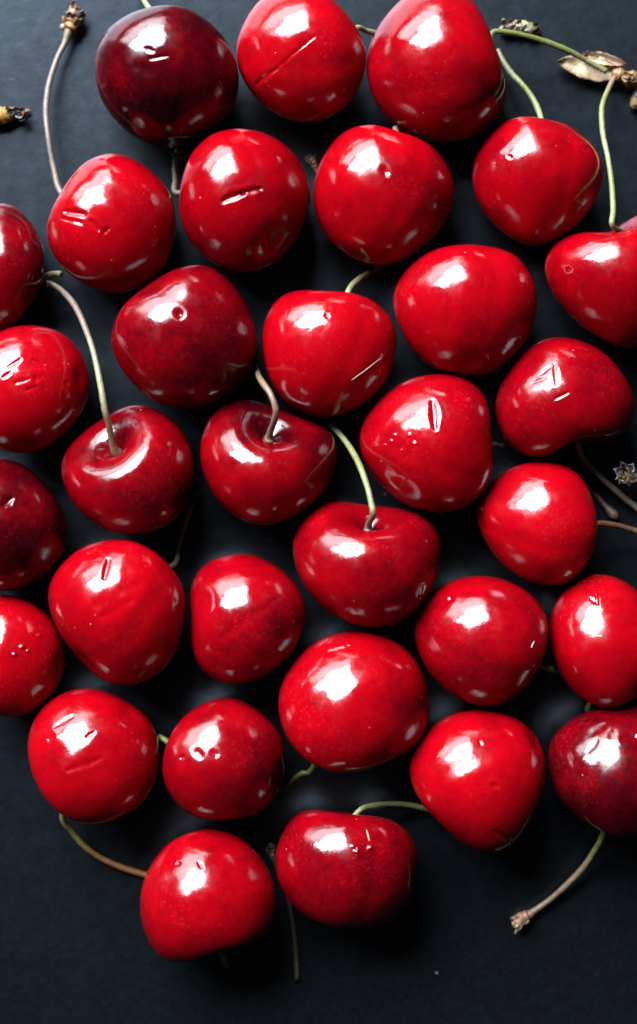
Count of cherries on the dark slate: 32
